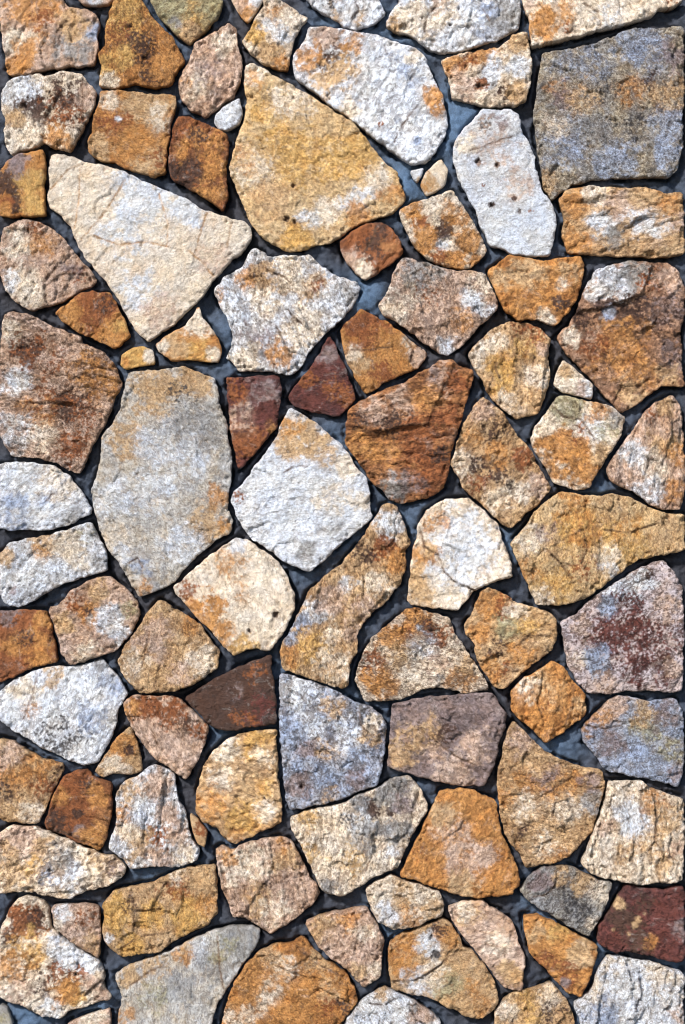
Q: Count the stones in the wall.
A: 94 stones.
